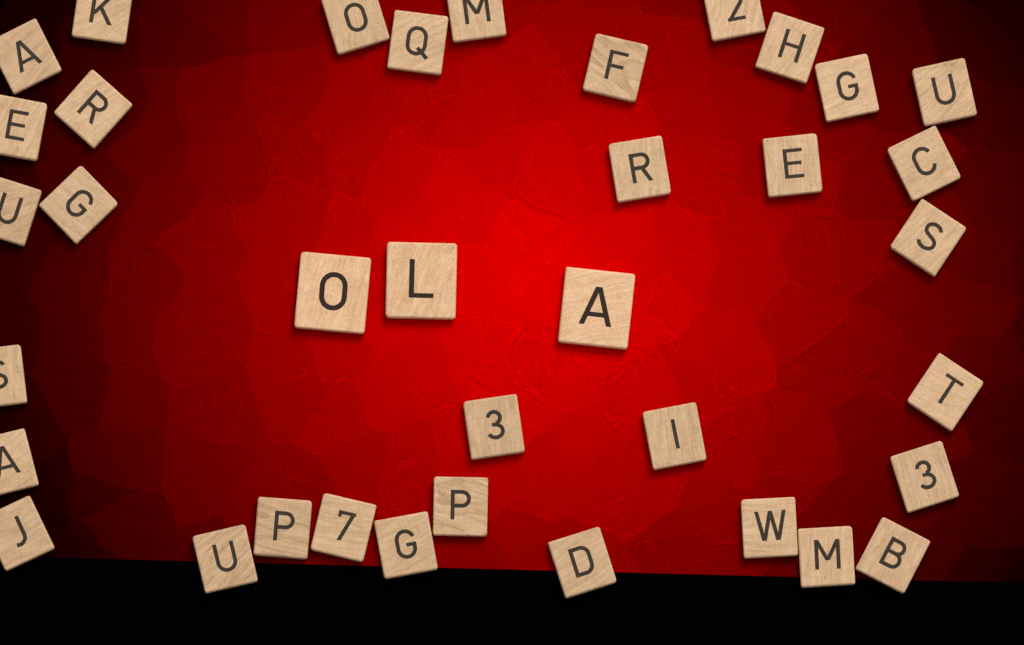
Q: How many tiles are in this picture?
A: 37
